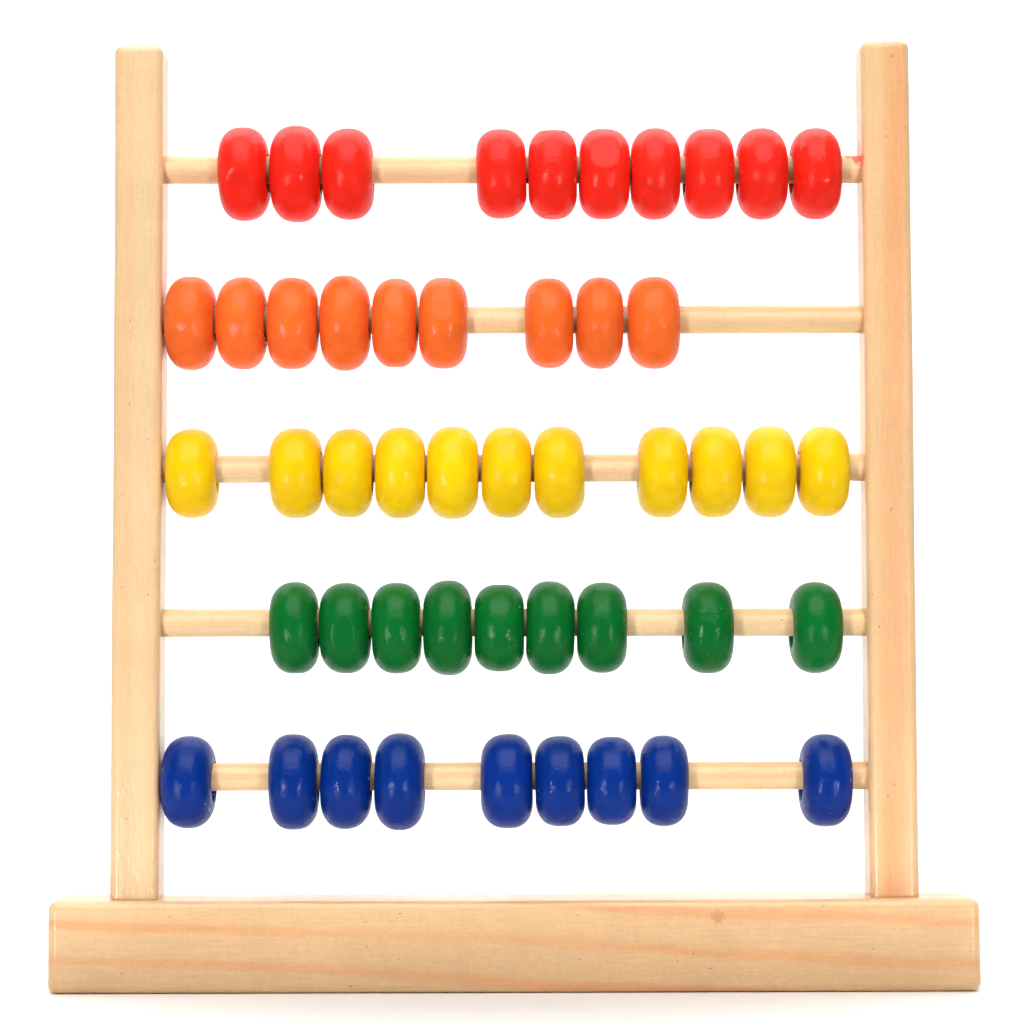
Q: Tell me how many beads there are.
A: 48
